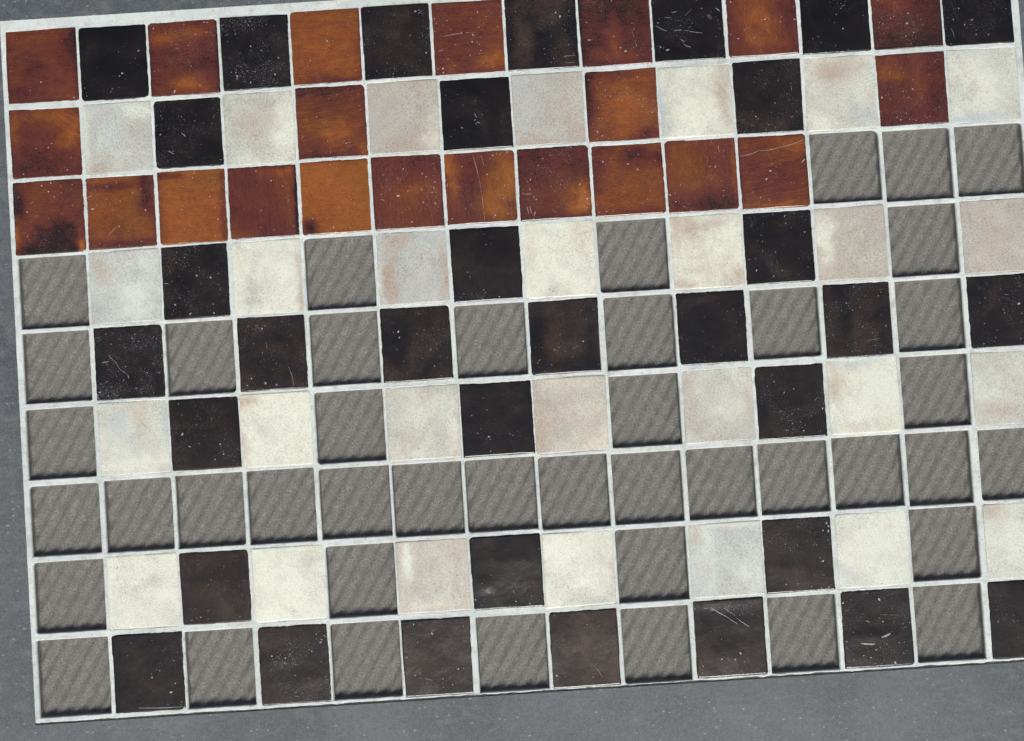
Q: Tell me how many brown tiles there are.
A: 22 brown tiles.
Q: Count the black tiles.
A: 33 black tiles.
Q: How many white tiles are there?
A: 28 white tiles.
